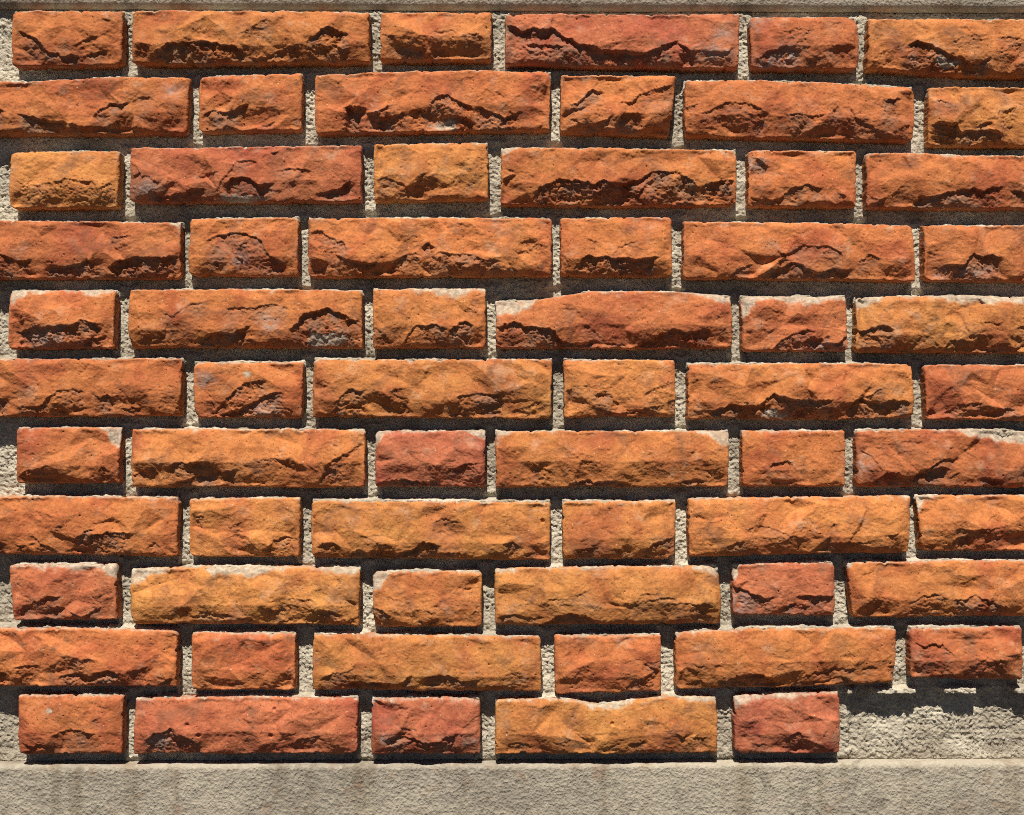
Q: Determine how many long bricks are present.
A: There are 32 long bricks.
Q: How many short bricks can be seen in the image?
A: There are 33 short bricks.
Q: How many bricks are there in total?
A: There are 65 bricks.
